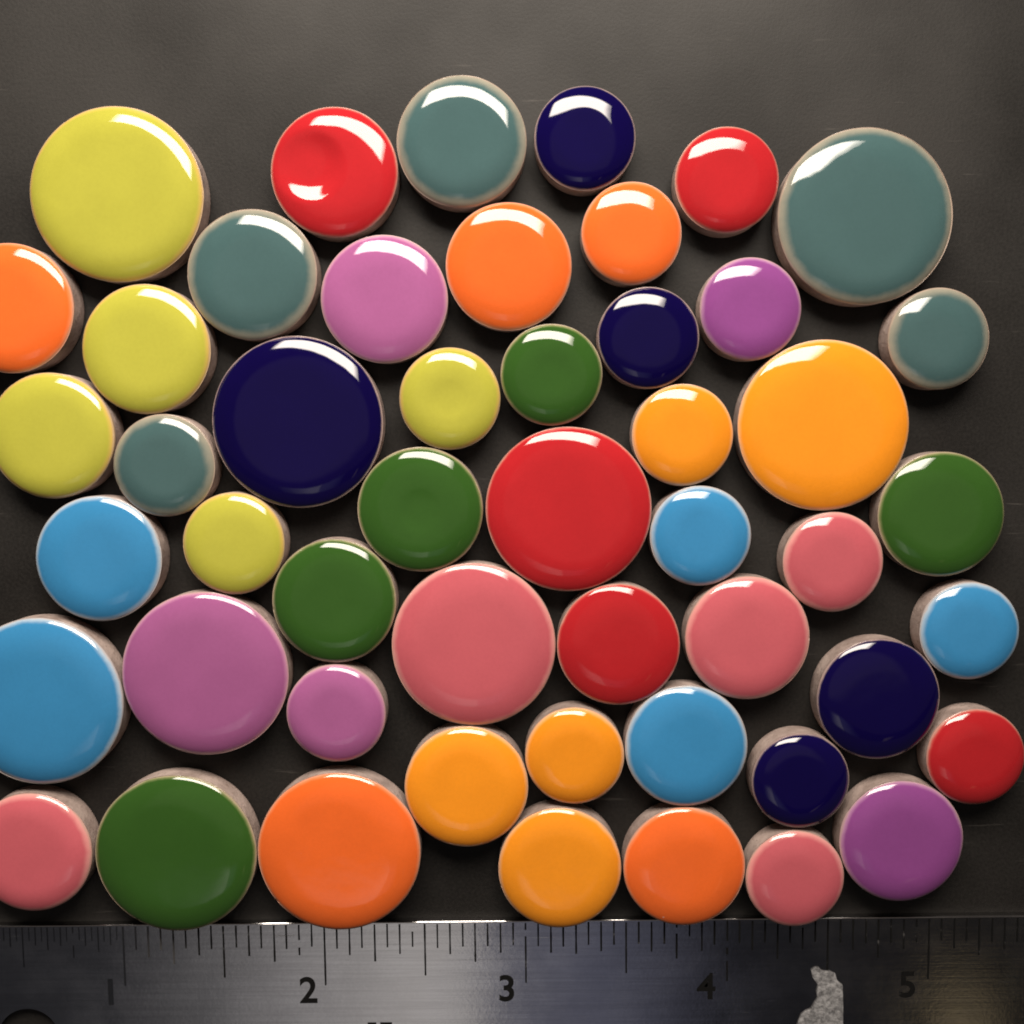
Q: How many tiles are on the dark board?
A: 50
